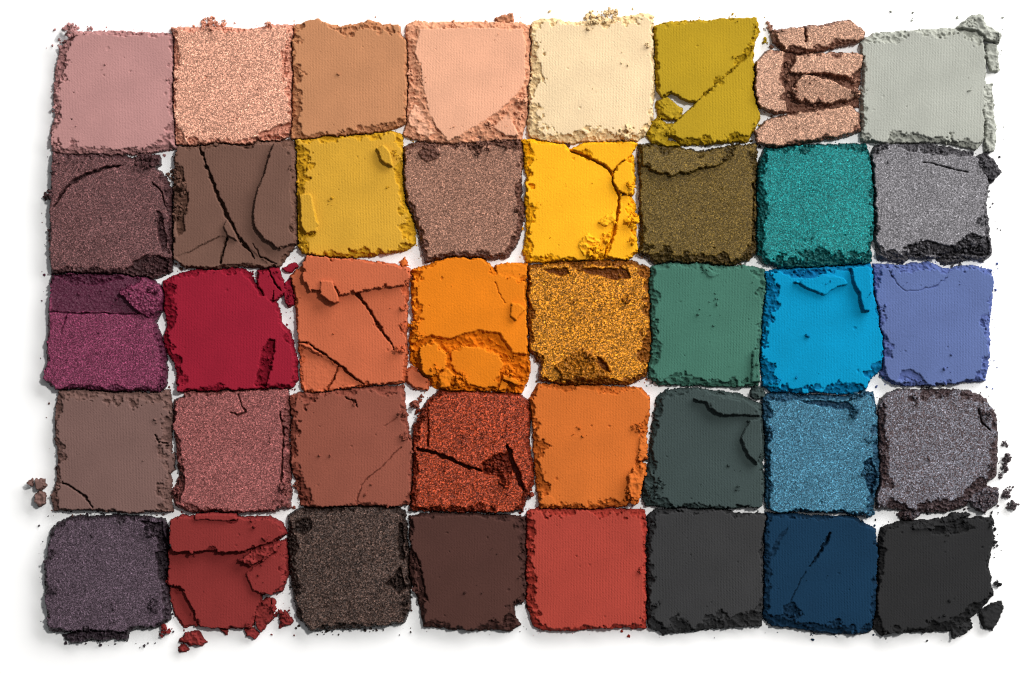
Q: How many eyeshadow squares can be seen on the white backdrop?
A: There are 40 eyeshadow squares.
